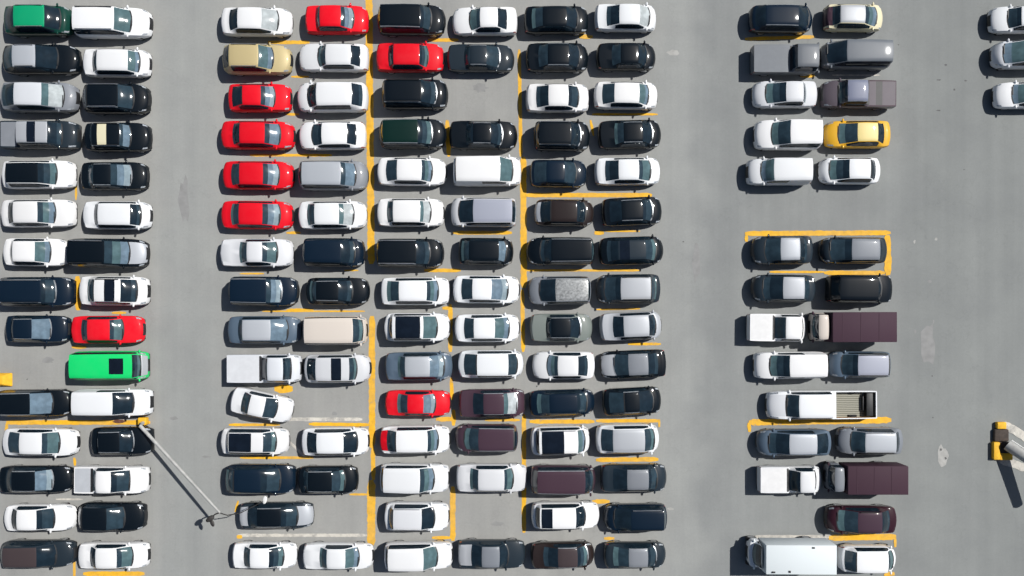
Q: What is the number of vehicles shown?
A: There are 144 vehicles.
